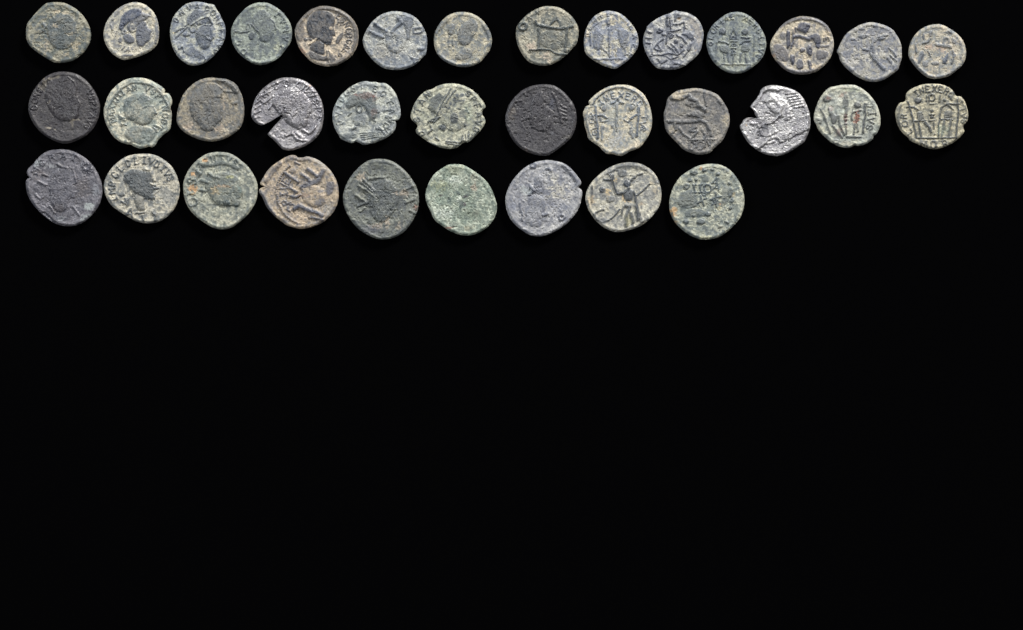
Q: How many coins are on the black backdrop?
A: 35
